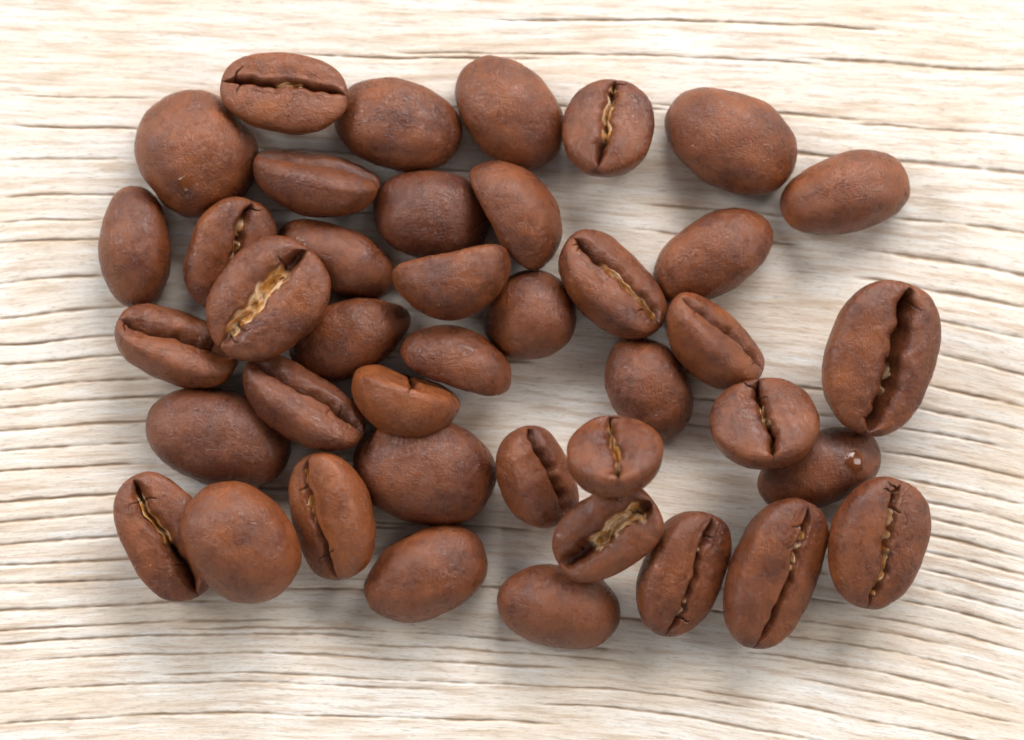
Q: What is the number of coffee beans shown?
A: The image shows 41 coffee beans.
